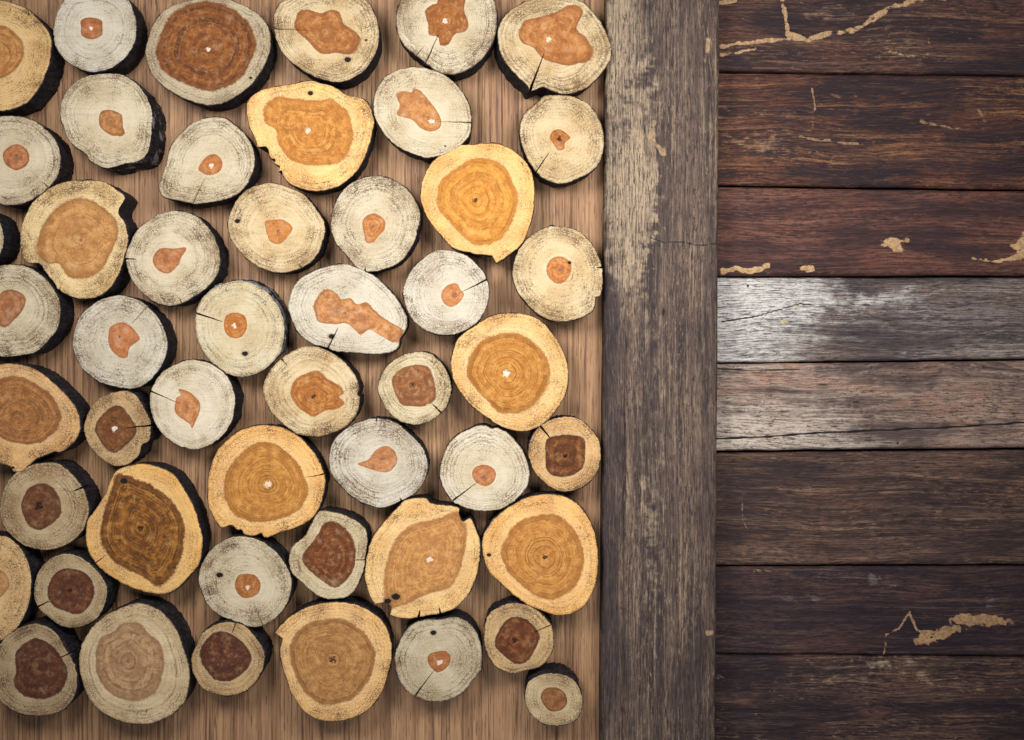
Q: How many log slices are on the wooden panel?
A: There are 49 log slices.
